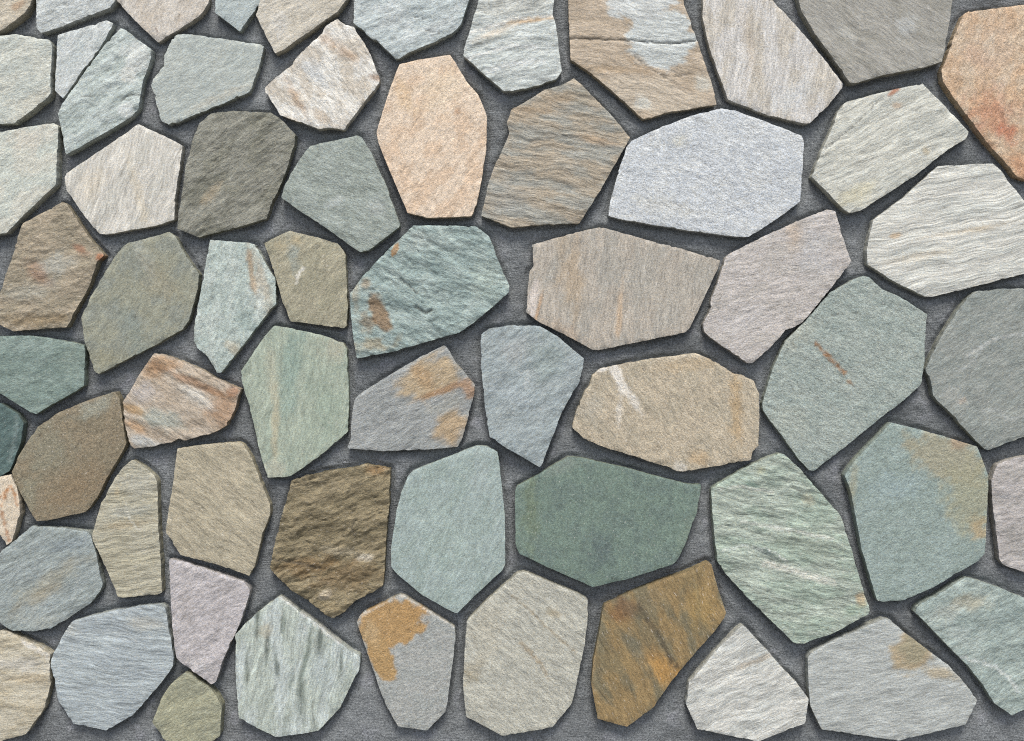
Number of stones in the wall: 63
